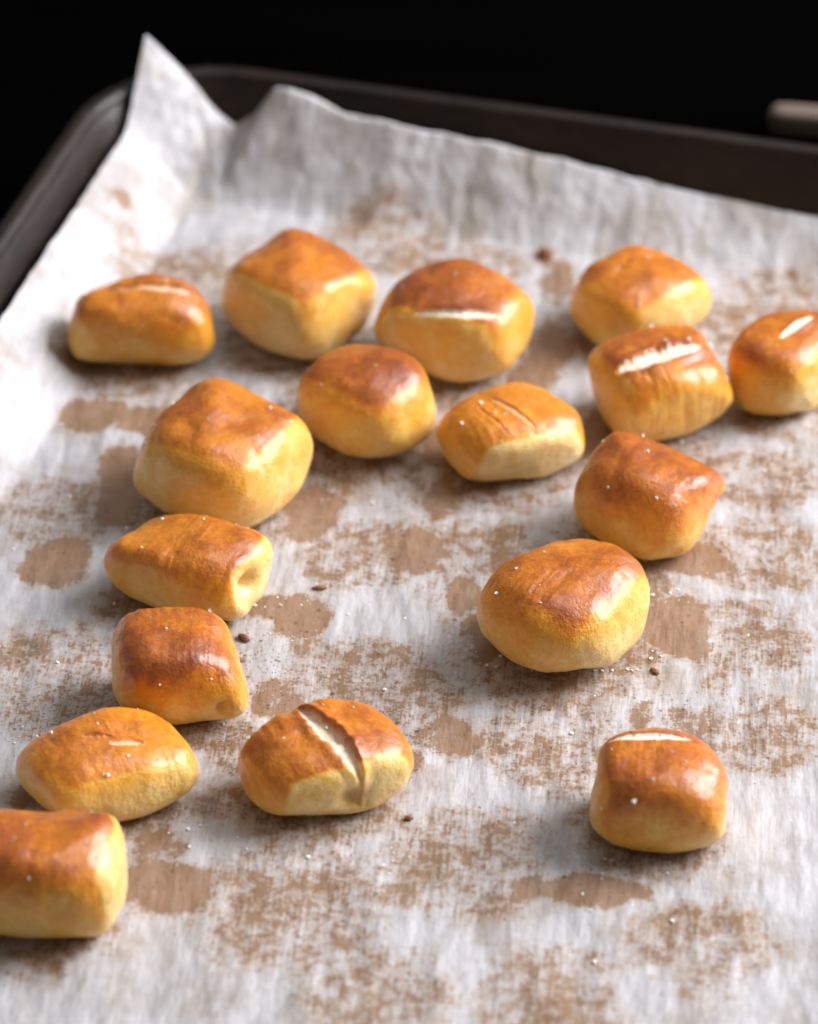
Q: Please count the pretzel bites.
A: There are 17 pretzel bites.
